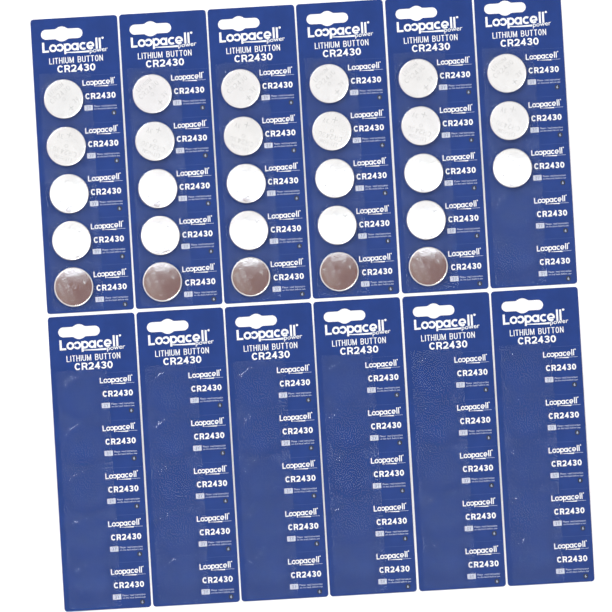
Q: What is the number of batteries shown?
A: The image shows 28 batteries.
